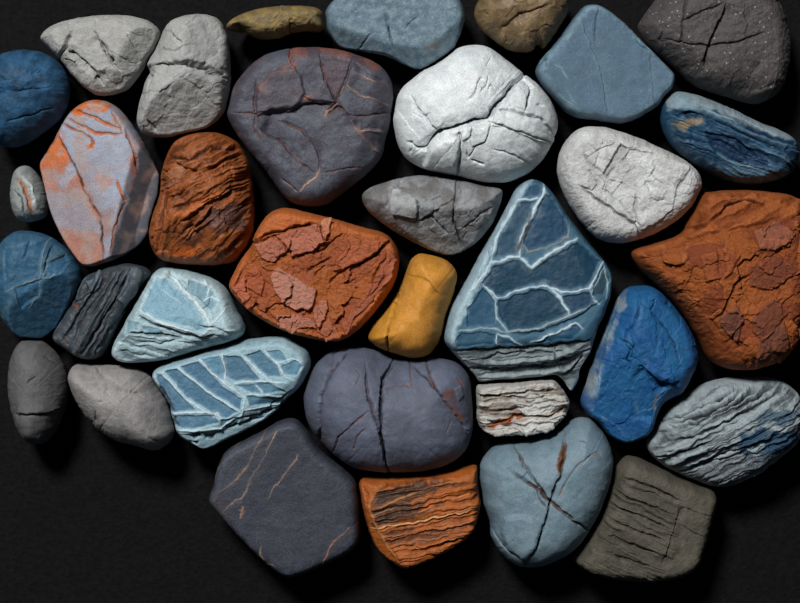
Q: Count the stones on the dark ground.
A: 34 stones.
